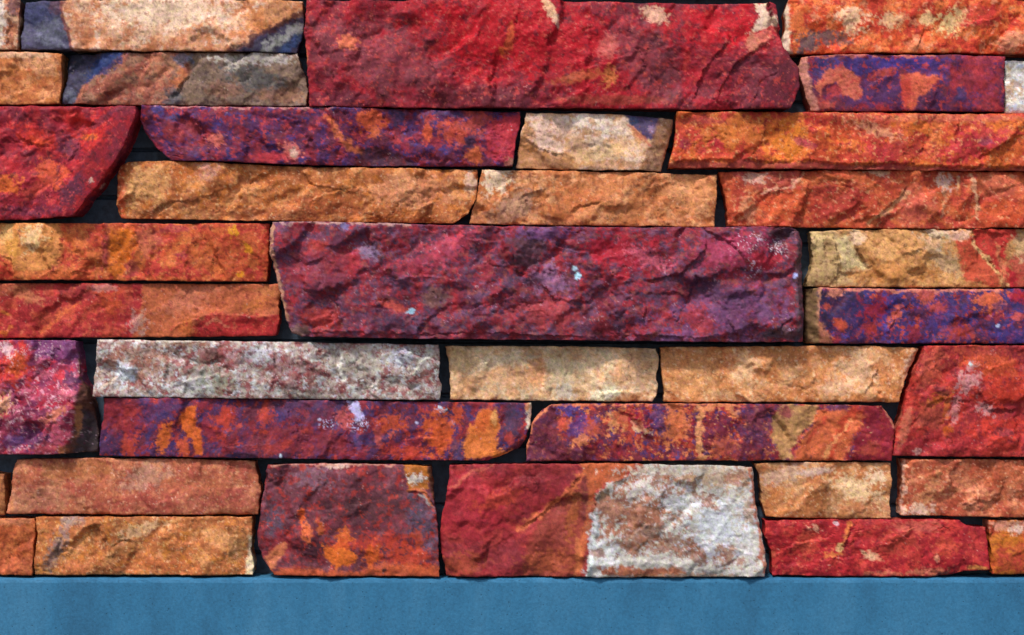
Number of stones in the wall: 37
